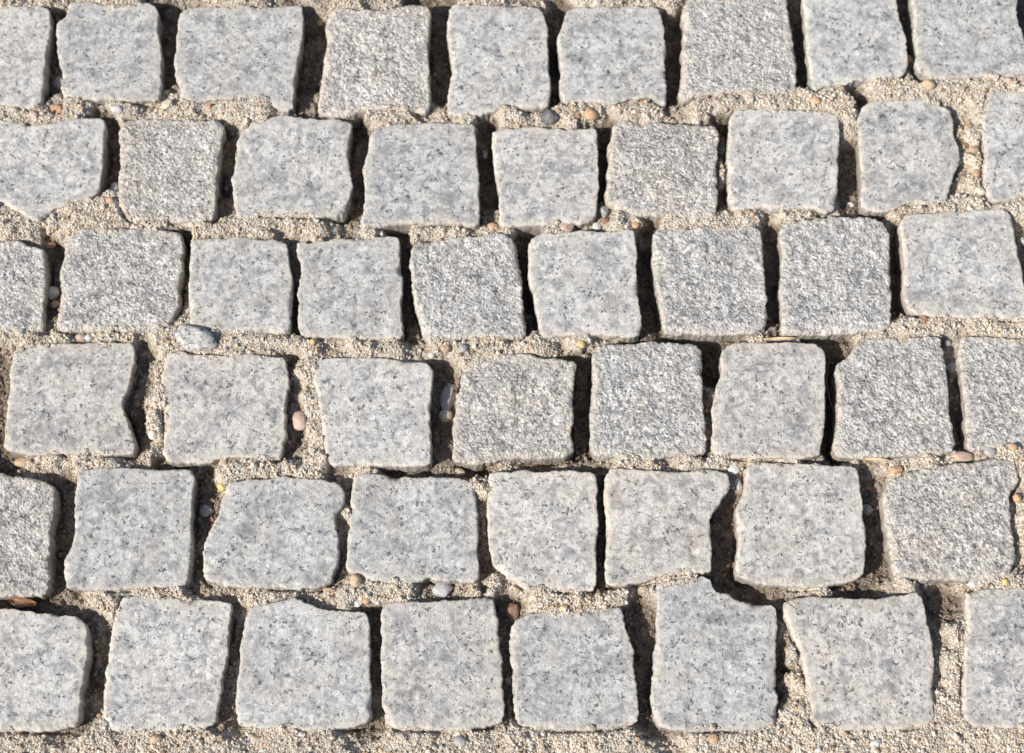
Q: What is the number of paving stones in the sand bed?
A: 51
